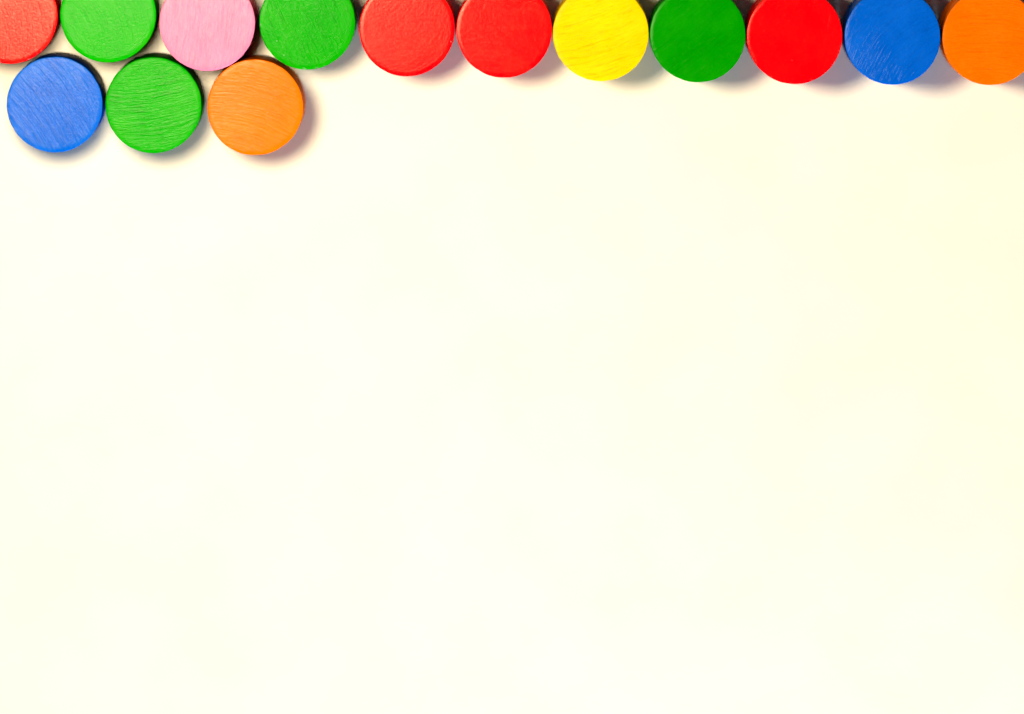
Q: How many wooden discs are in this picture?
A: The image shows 14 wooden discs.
